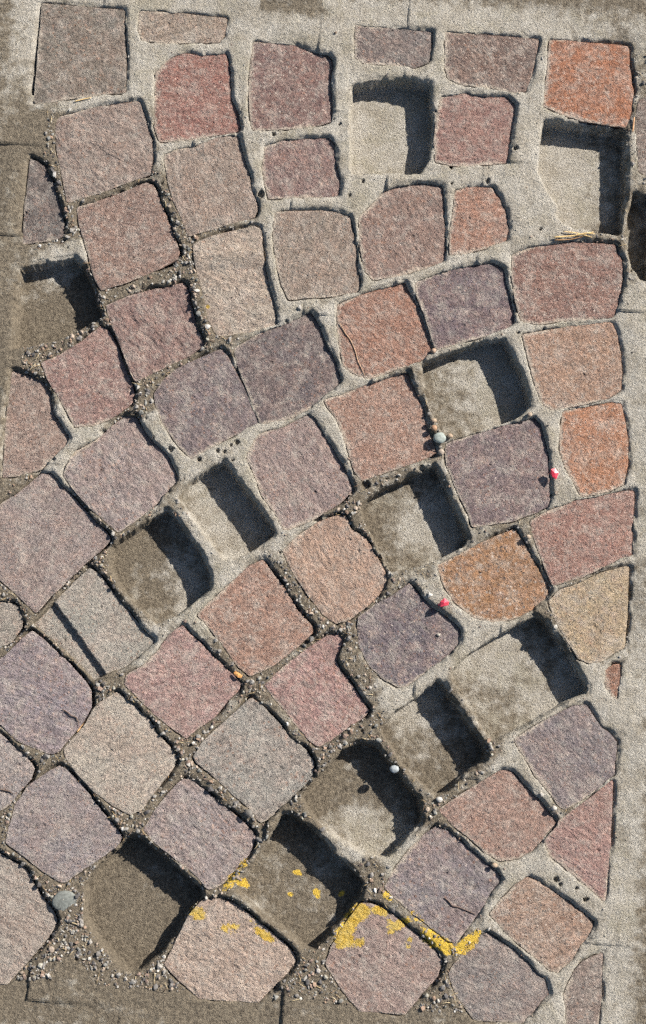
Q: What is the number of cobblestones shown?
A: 60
